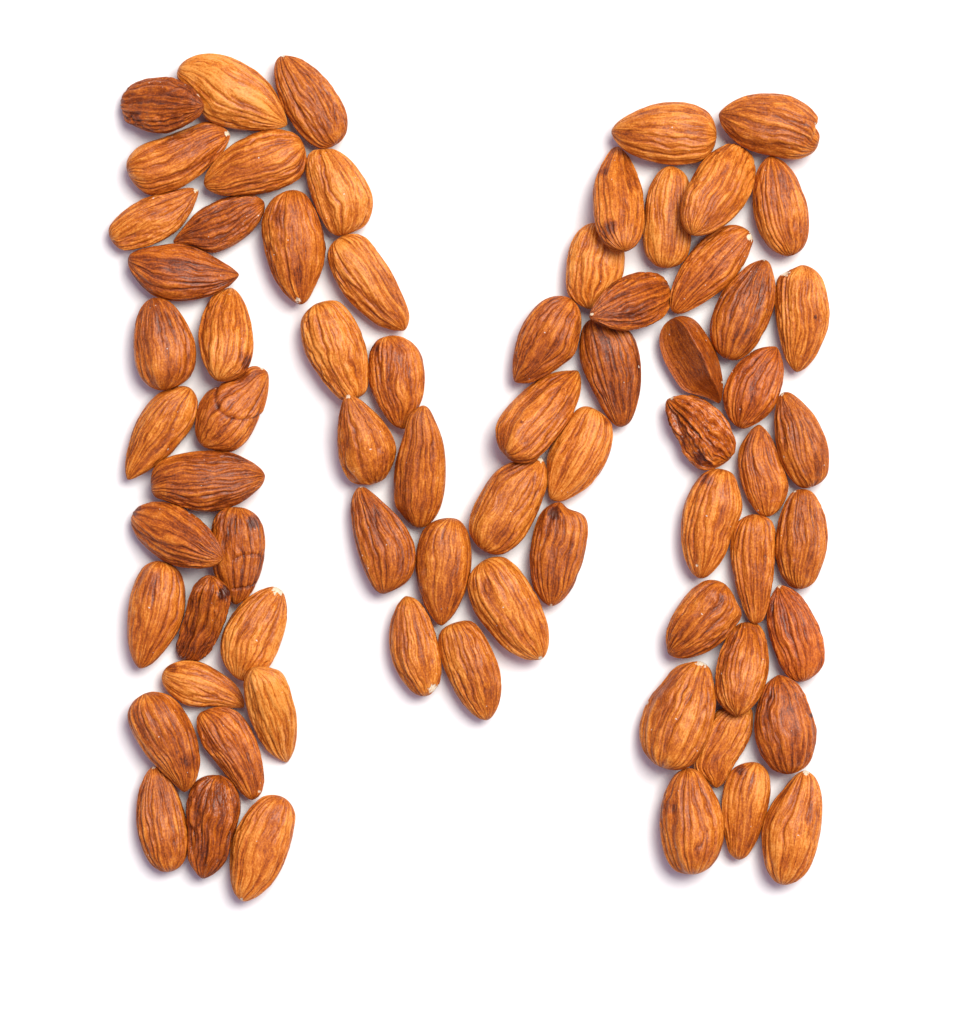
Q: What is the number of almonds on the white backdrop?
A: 71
